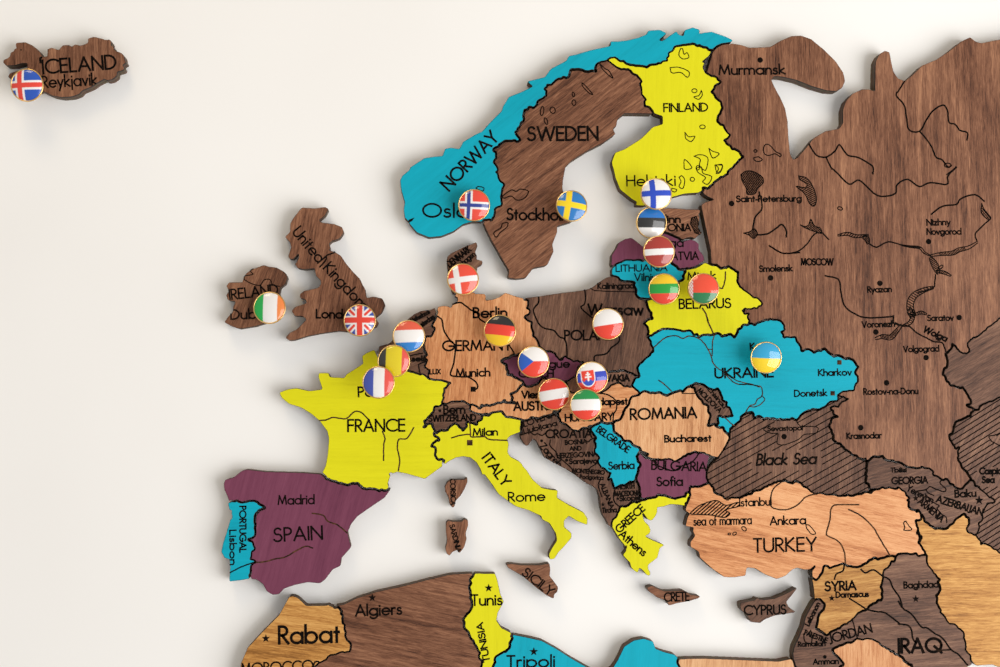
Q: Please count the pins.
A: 21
